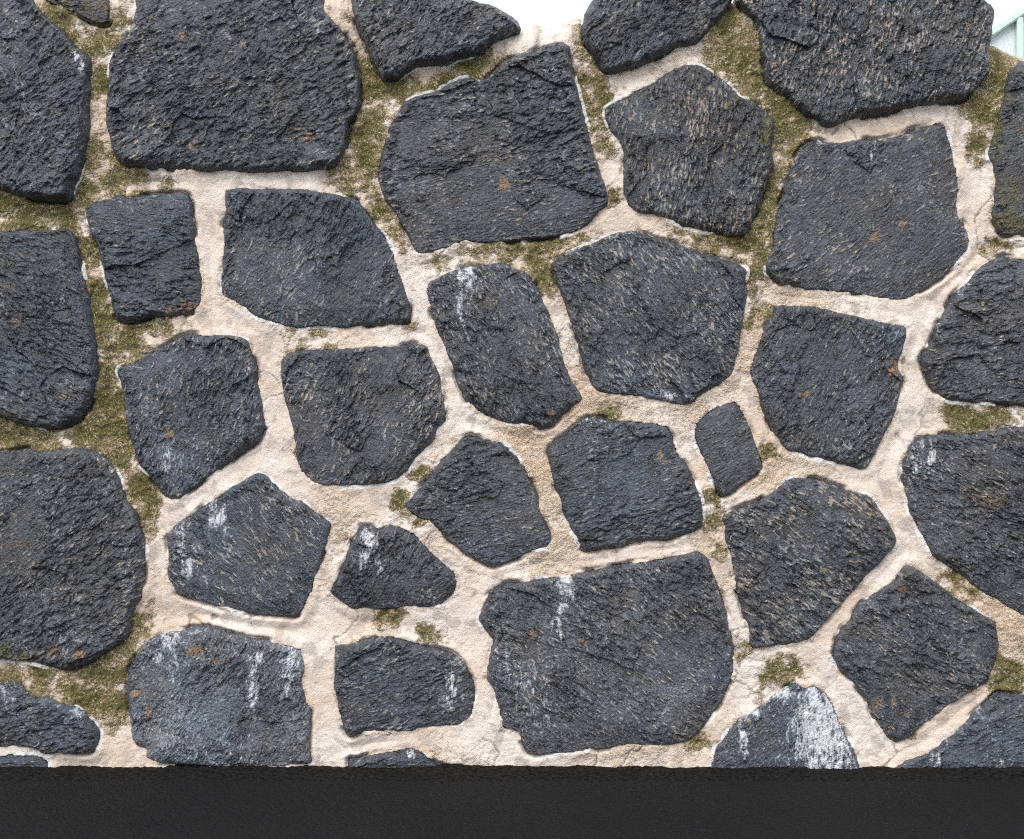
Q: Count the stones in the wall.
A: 36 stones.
